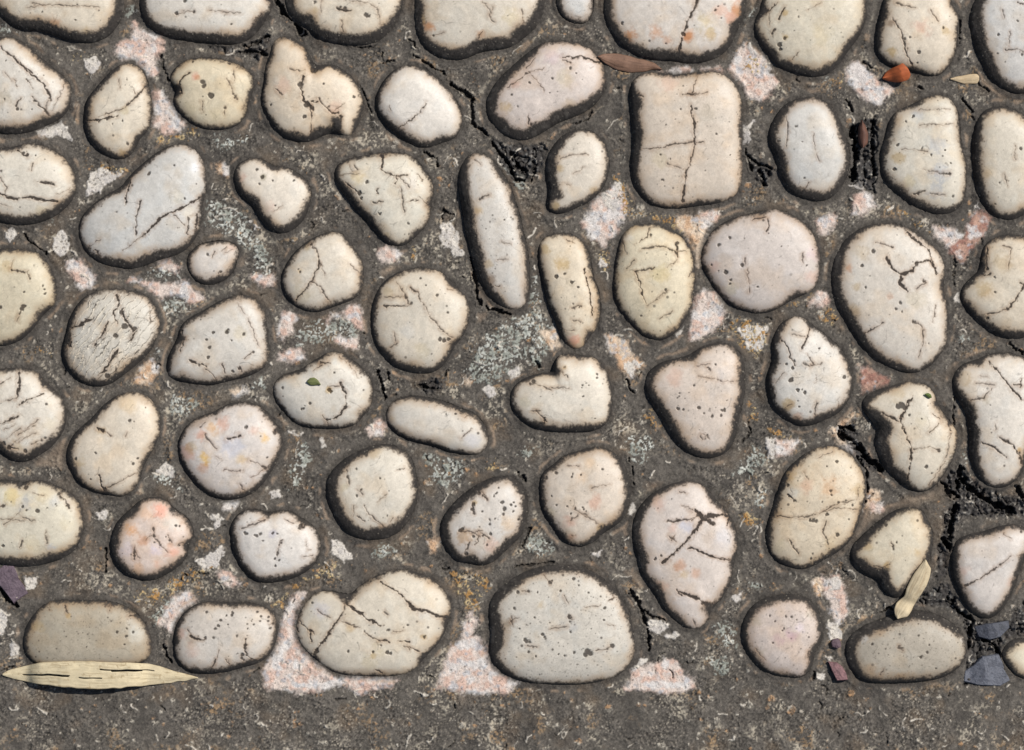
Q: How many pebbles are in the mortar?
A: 63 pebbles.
